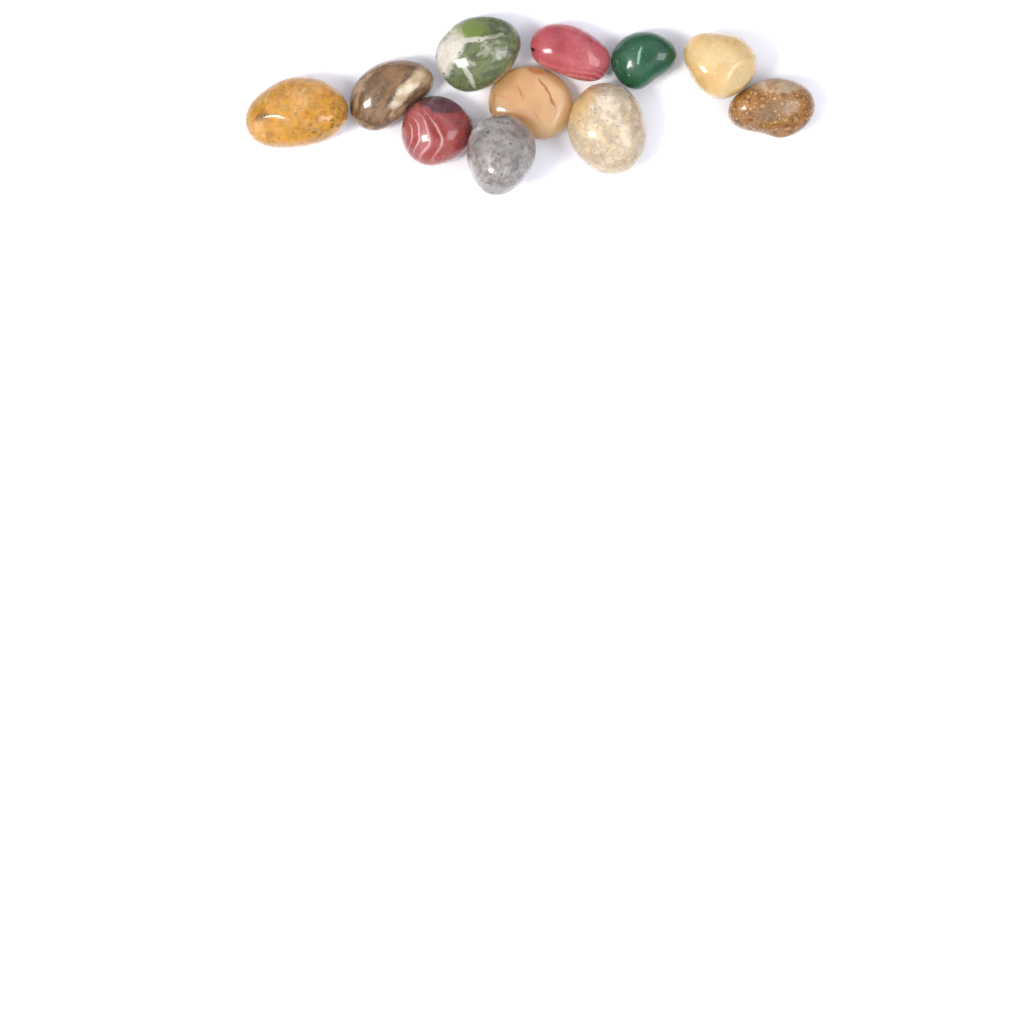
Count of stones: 11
